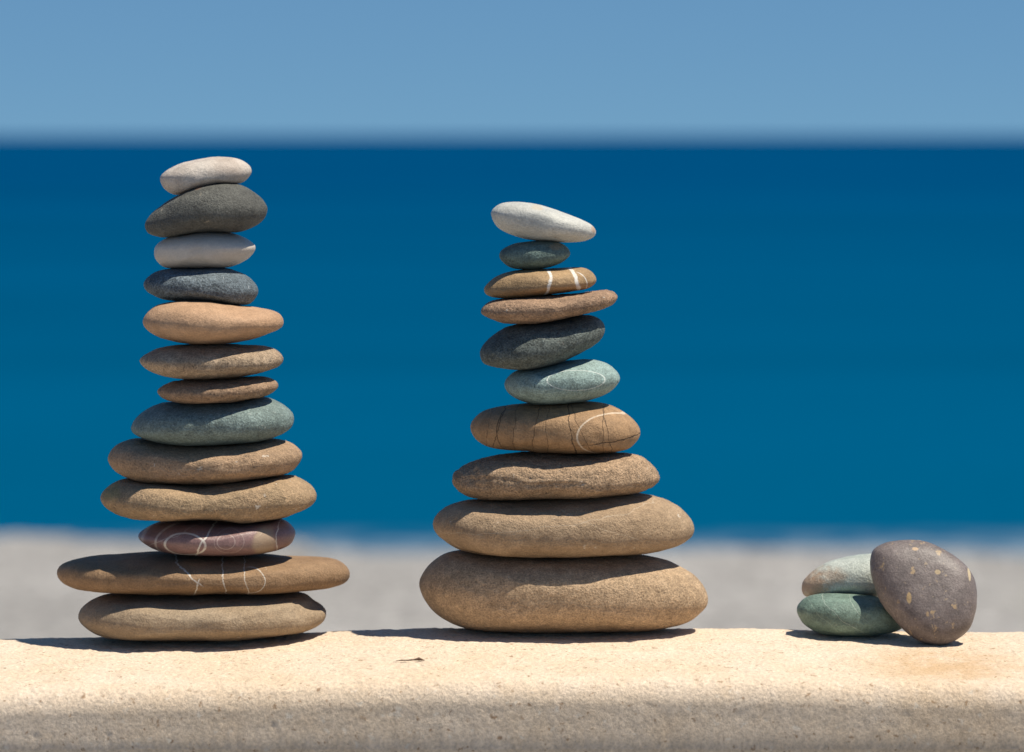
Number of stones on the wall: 26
